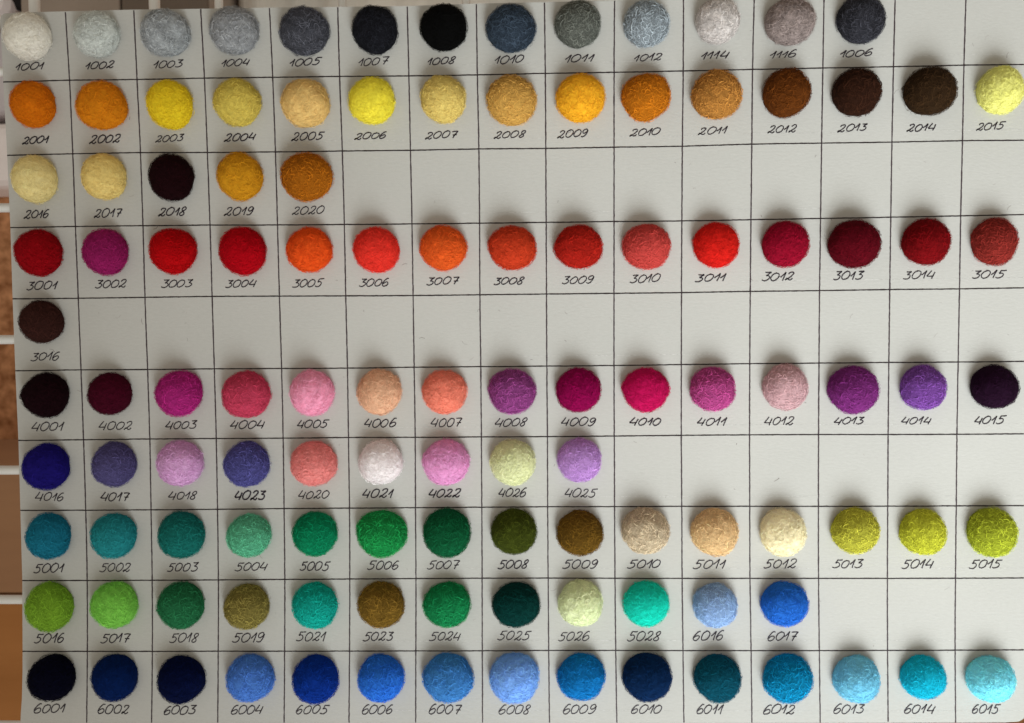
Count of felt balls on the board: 115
